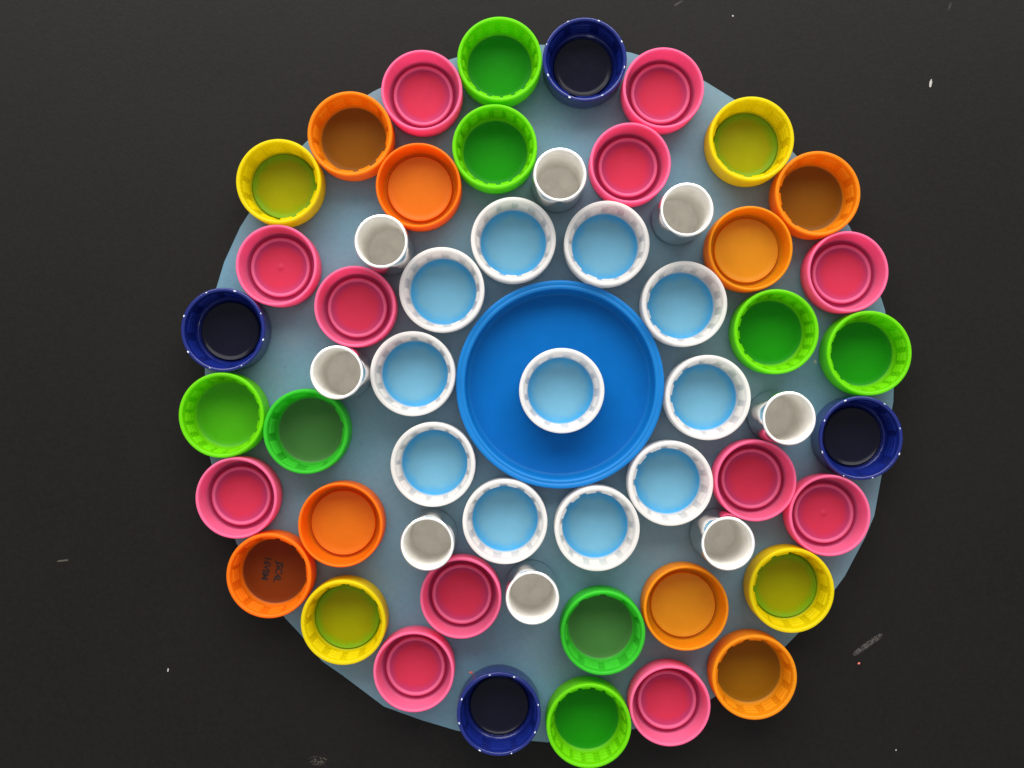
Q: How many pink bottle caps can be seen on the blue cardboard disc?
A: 12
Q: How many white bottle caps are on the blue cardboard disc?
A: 11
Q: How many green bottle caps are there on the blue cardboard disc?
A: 8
